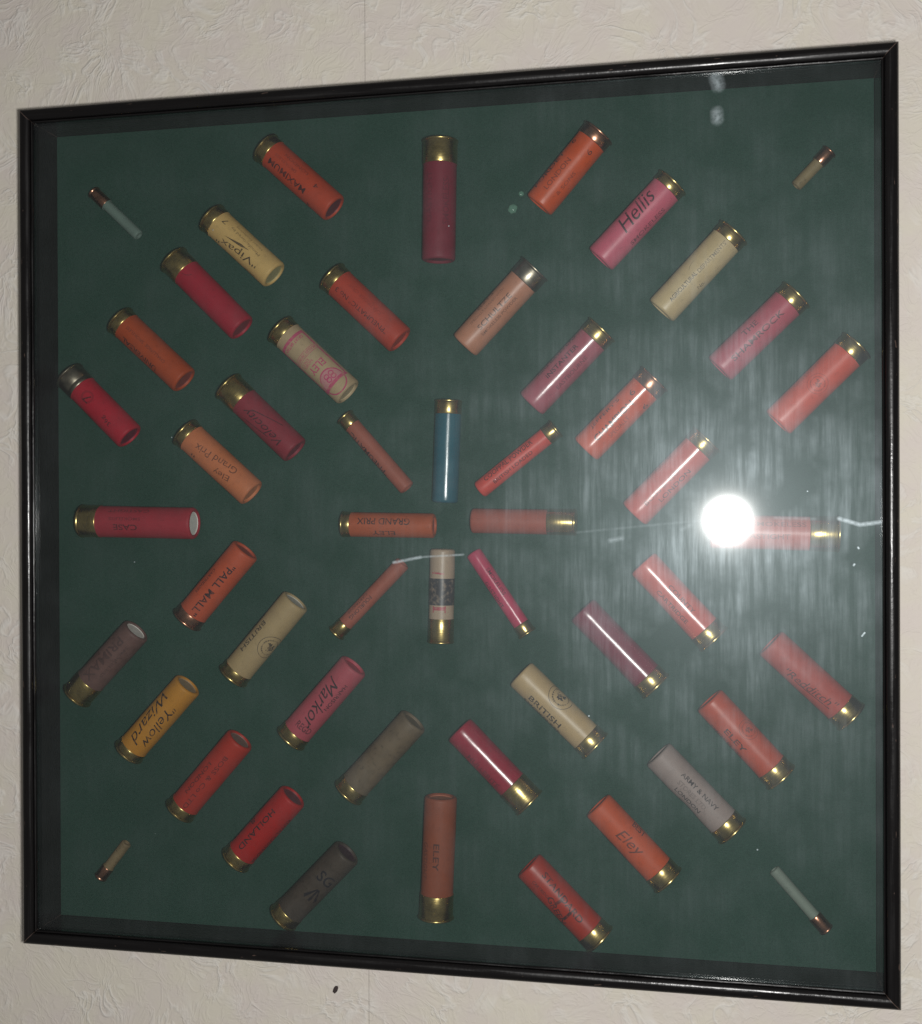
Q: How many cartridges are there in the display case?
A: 52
